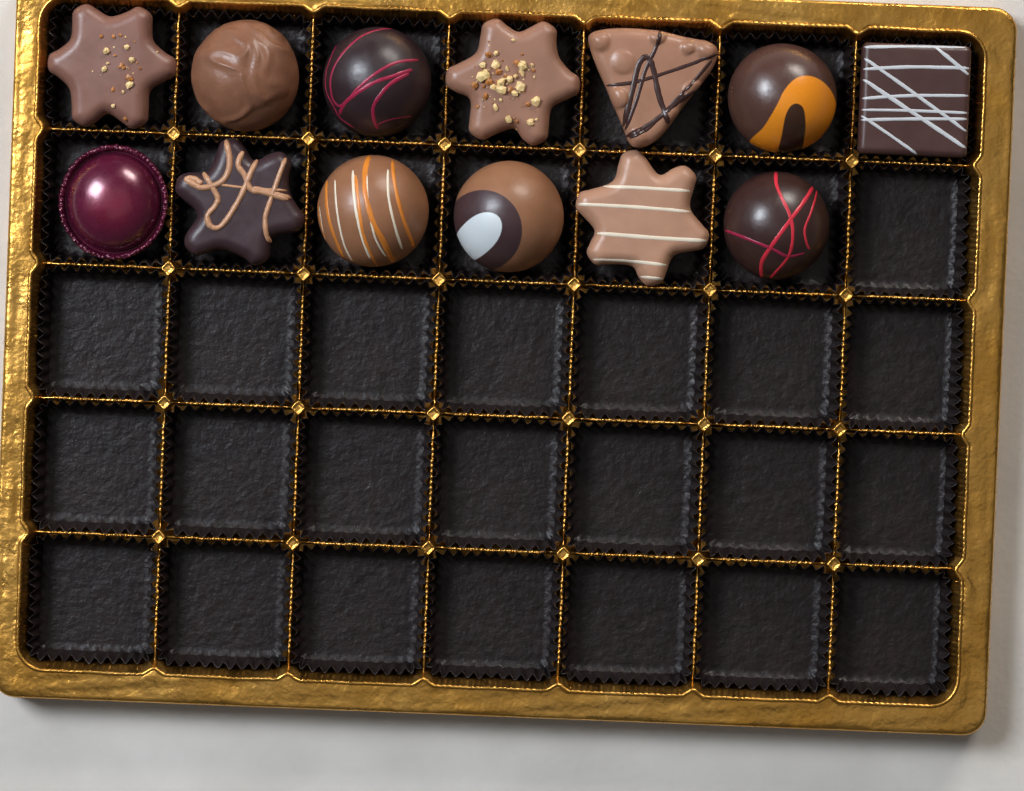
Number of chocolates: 13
